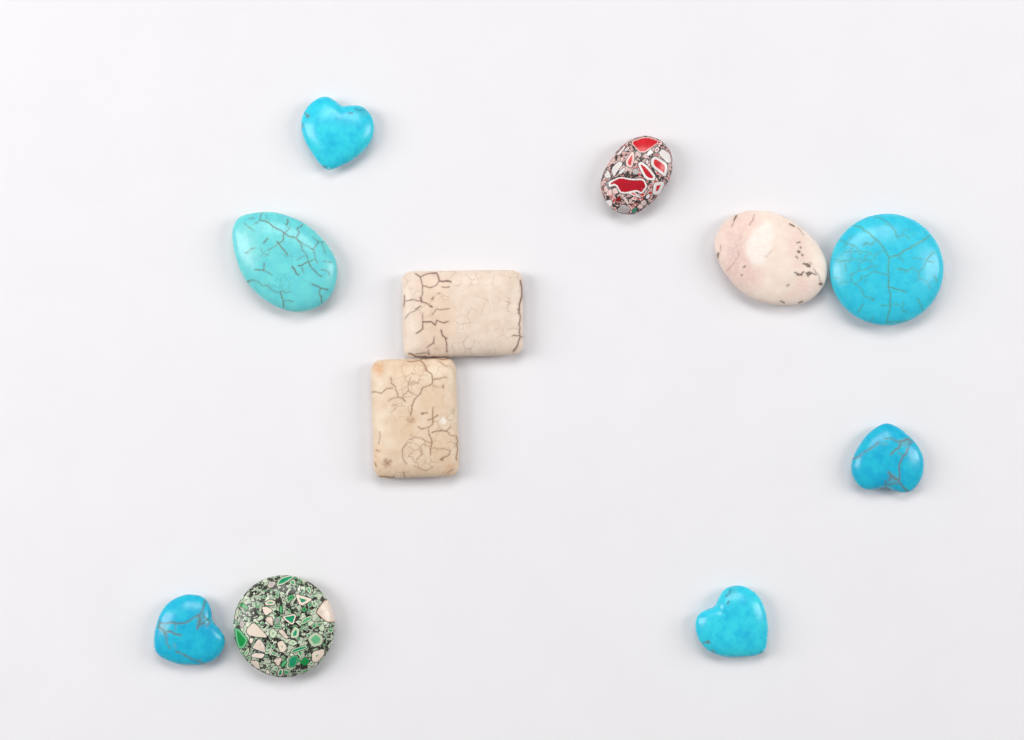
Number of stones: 11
